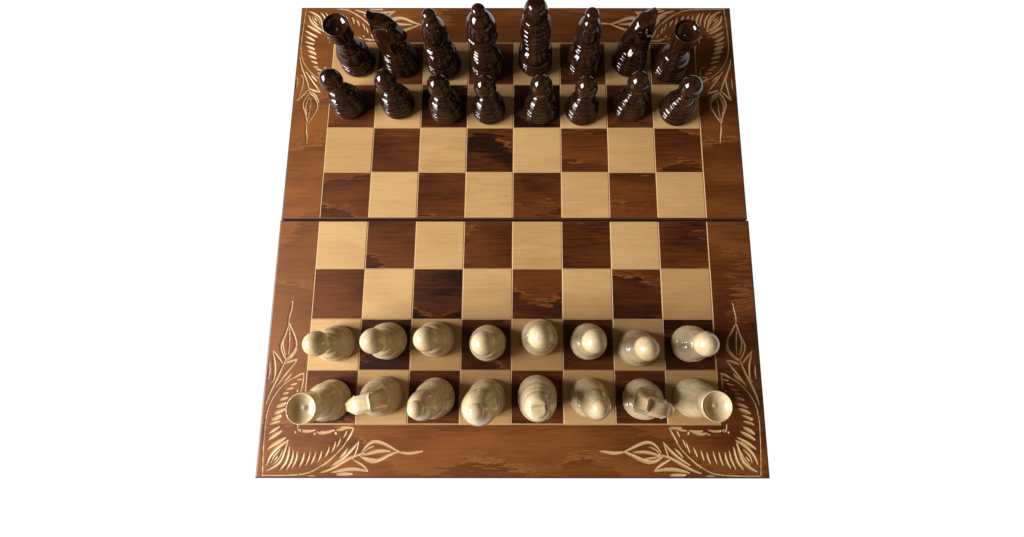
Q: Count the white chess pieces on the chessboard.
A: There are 16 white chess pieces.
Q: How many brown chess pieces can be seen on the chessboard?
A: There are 16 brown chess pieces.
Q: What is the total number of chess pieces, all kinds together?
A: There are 32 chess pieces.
